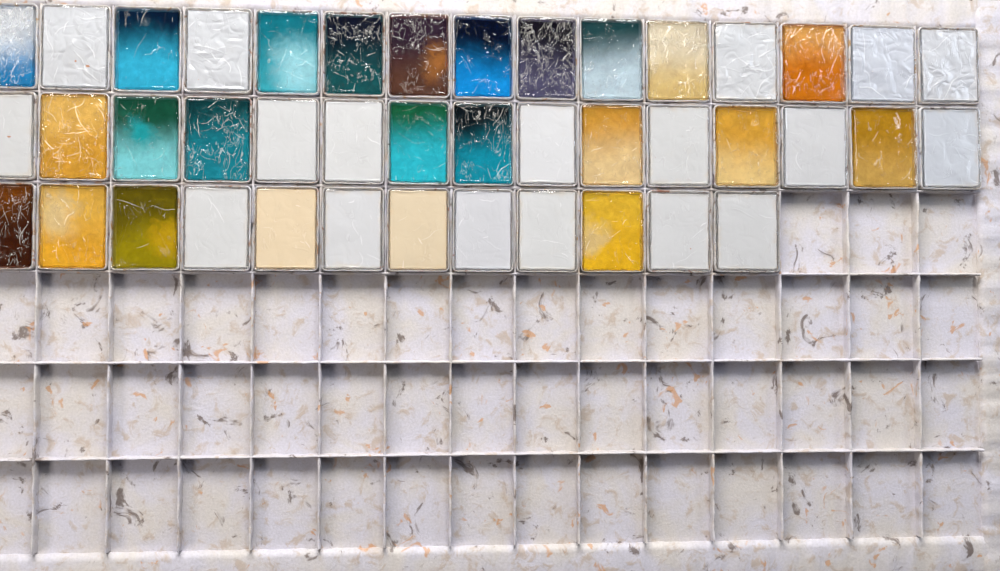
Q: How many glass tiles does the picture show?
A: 42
